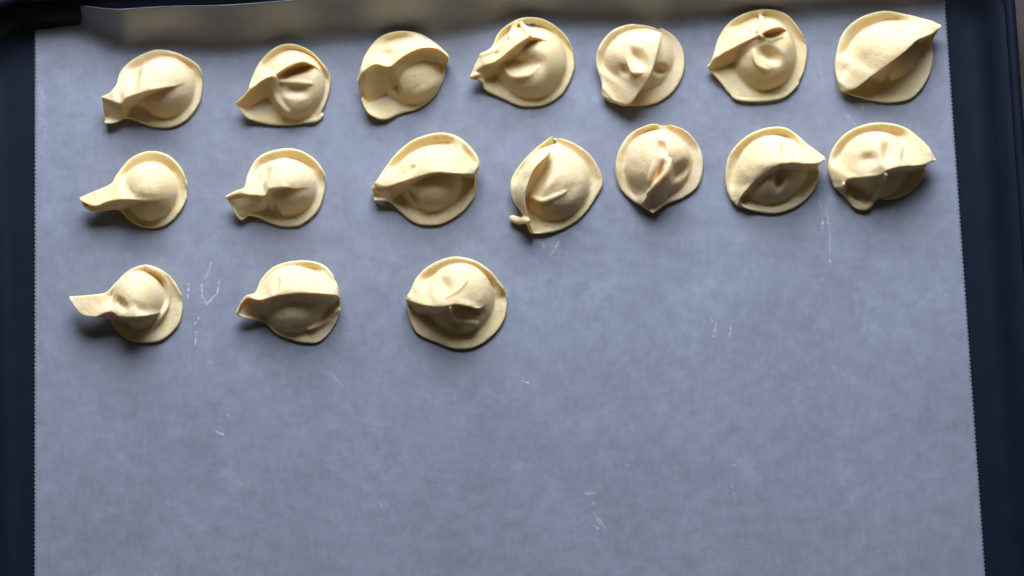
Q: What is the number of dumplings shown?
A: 17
